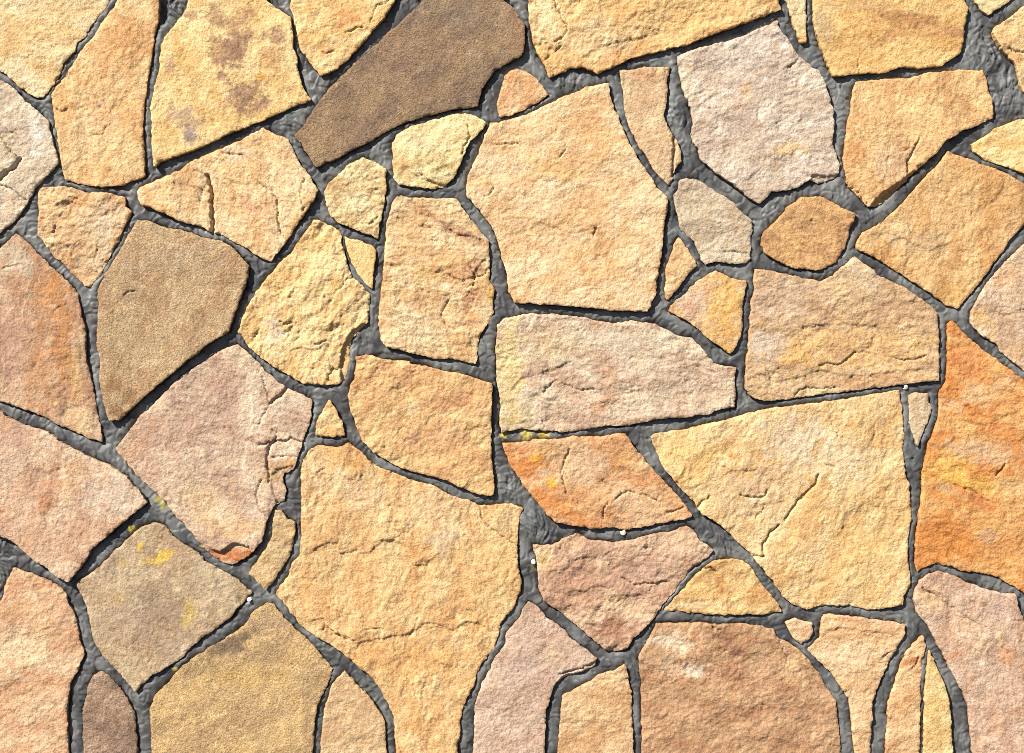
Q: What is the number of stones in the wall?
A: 59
